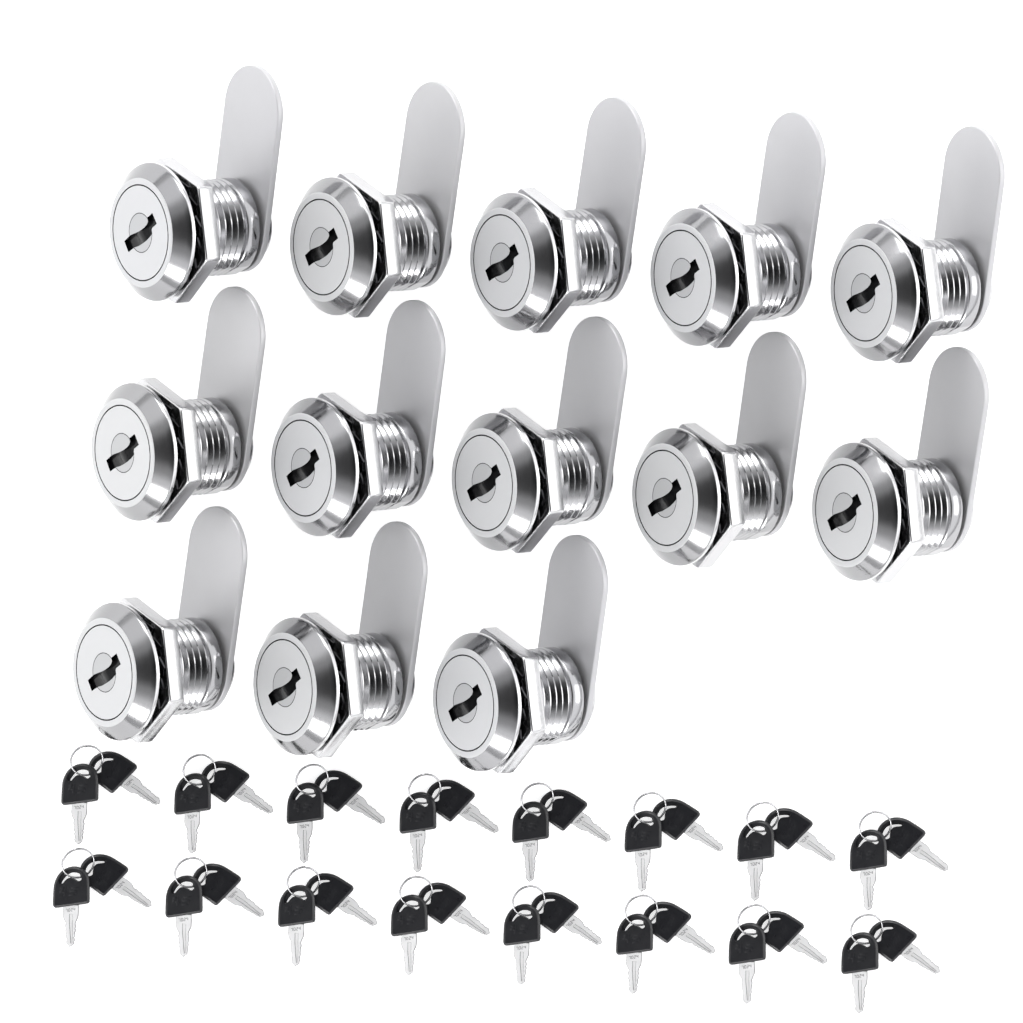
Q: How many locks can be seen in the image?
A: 13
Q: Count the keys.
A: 32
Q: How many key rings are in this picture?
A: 16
